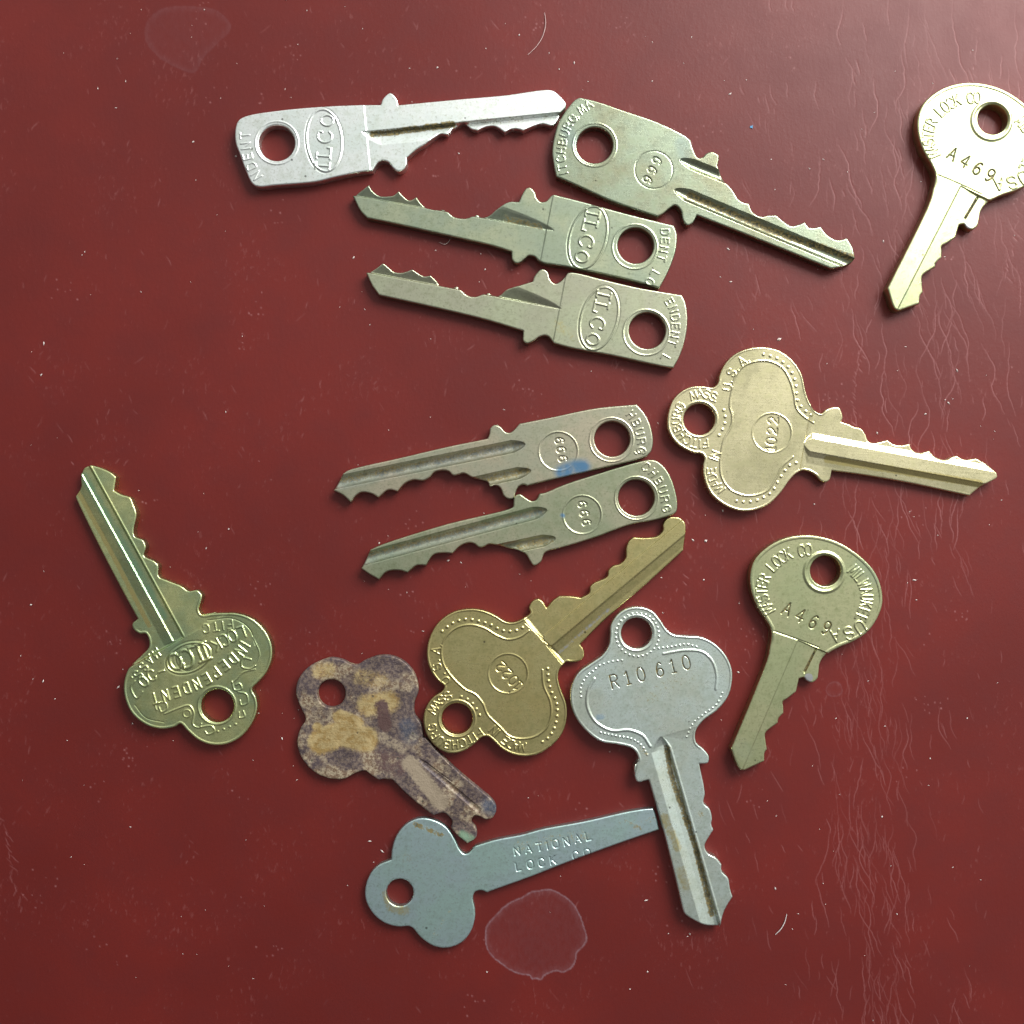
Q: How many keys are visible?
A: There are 14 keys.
